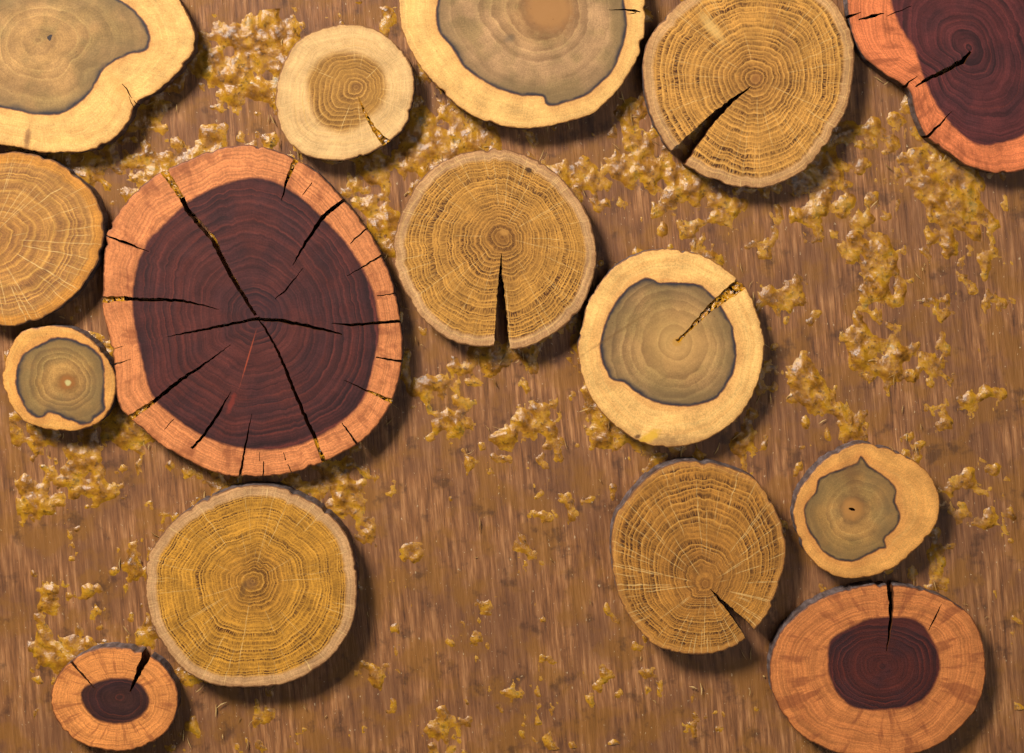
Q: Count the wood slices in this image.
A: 15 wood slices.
